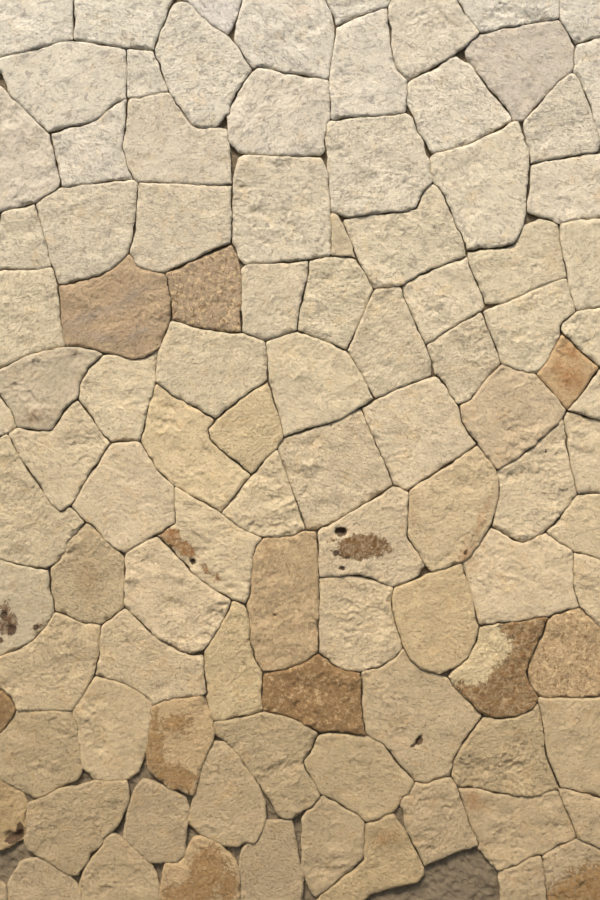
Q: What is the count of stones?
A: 102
